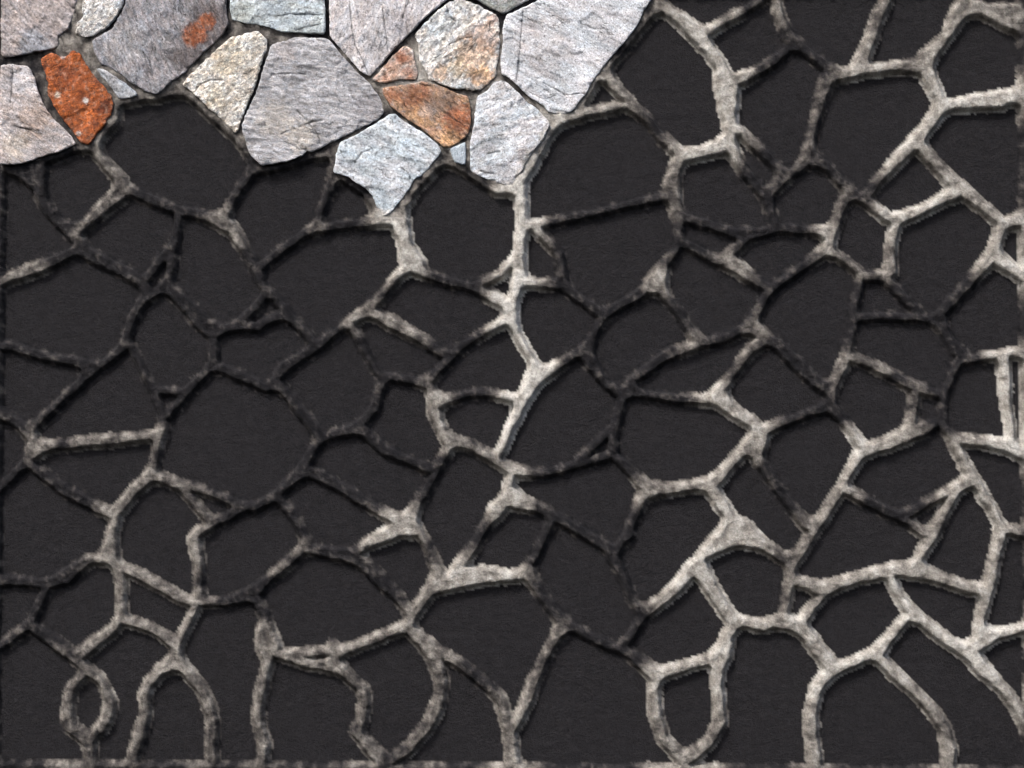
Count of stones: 18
